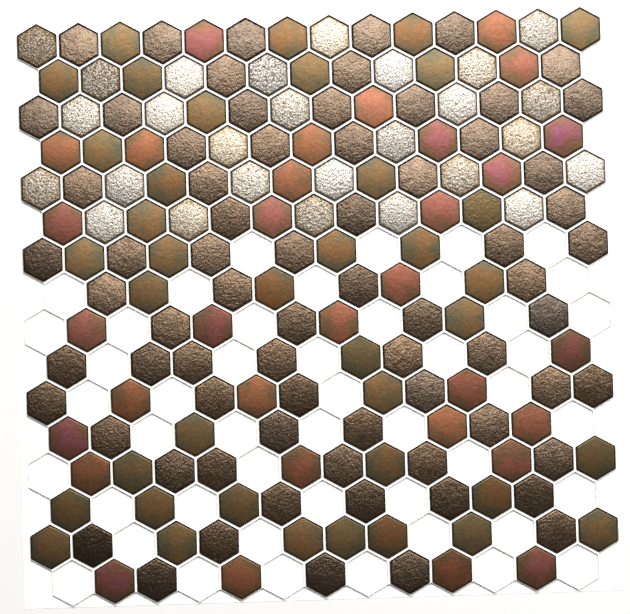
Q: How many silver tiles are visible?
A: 27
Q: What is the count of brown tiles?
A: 71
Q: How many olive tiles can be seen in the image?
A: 39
